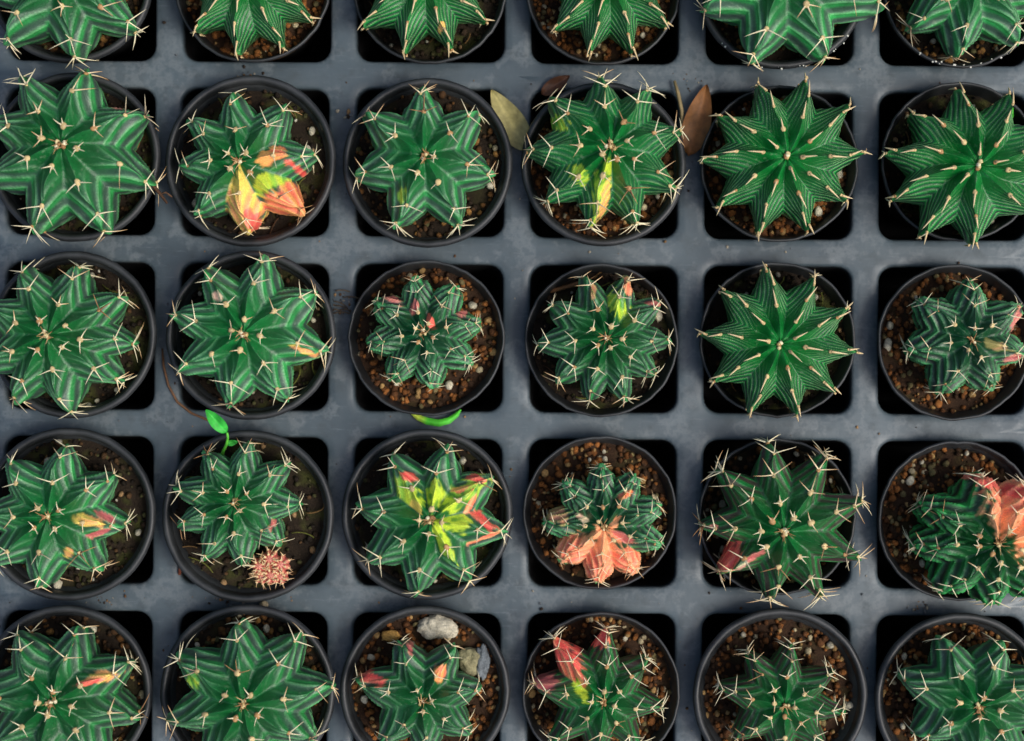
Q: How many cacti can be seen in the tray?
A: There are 30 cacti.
